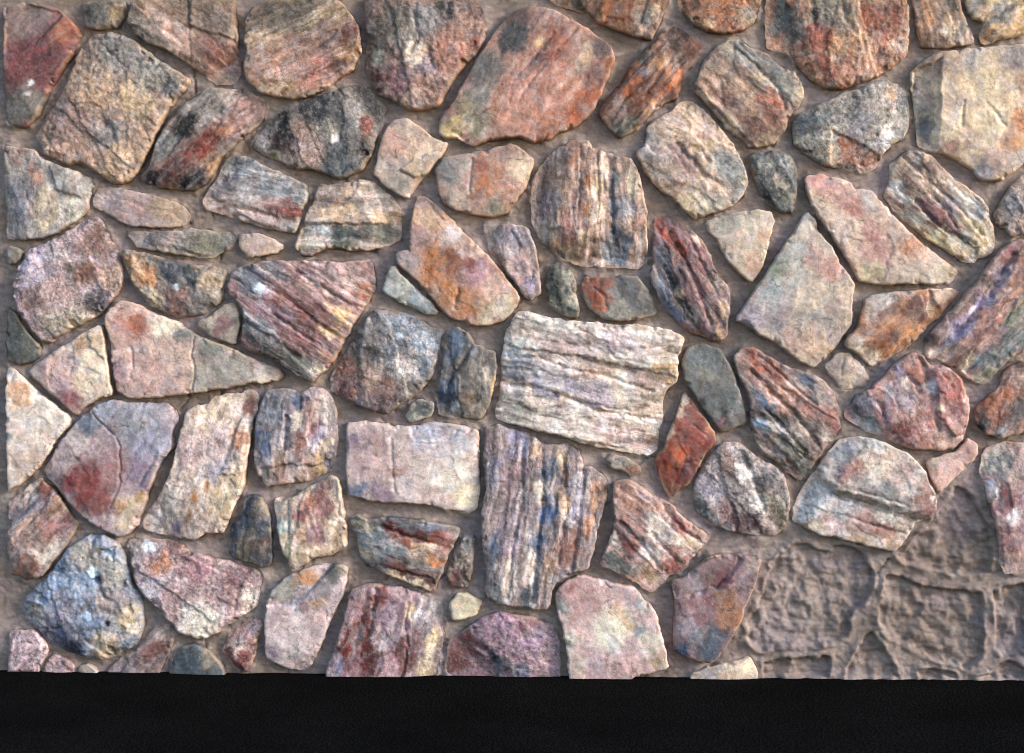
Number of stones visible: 92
